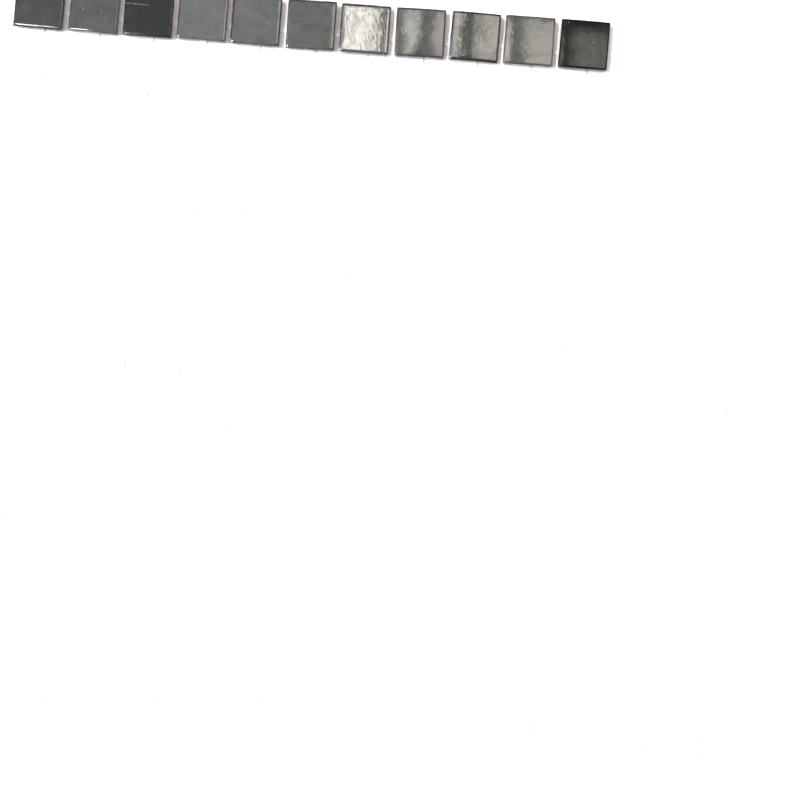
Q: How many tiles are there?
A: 11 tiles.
